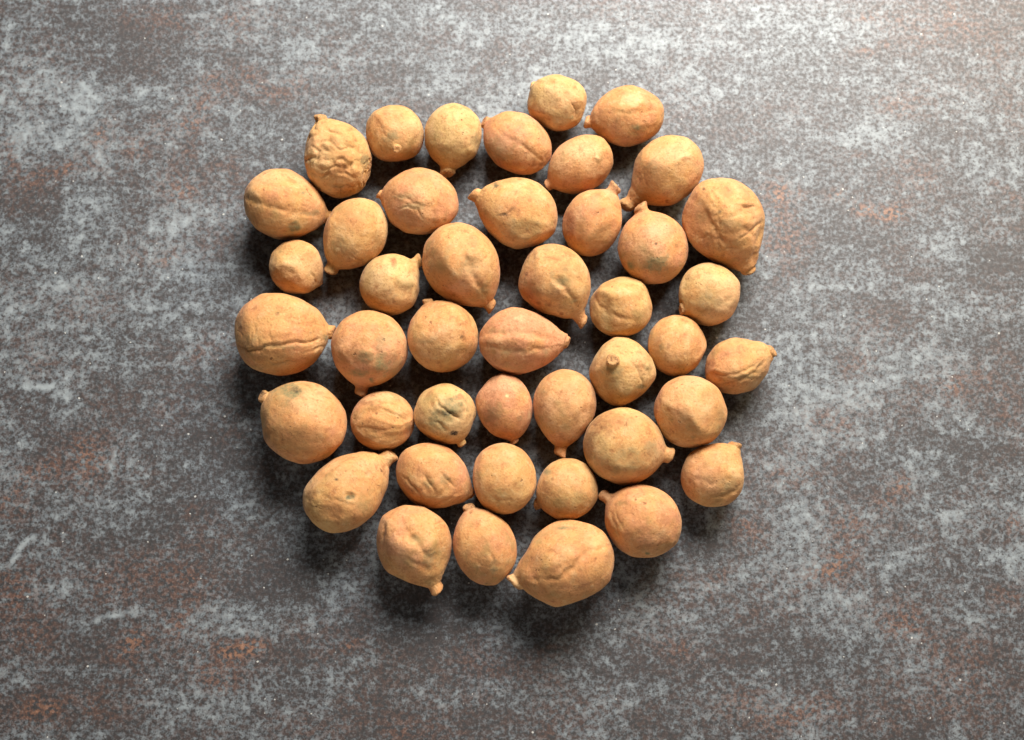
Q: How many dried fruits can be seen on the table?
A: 44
